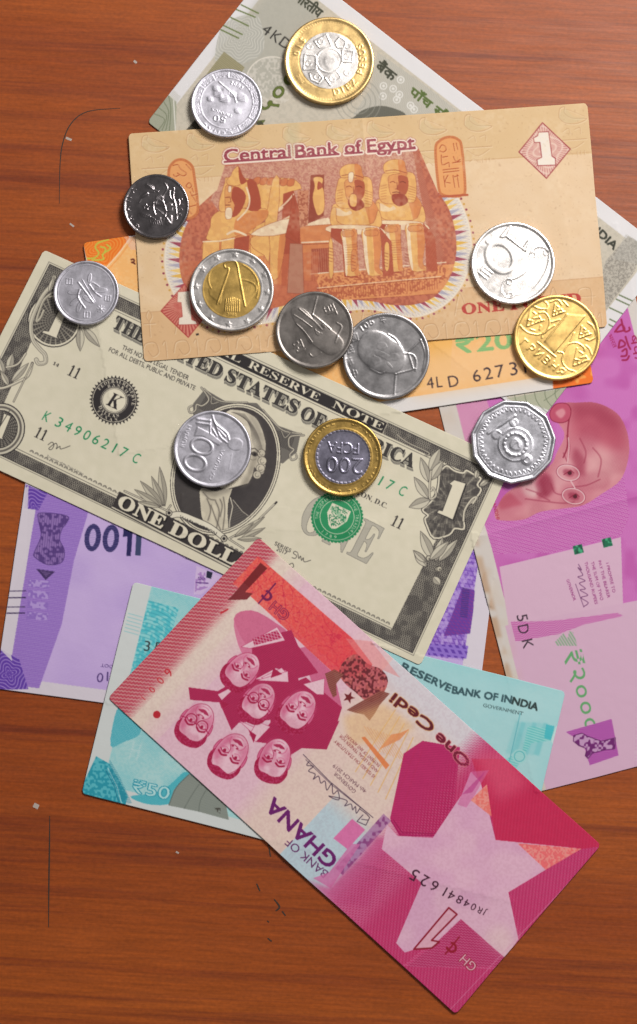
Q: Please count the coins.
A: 12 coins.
